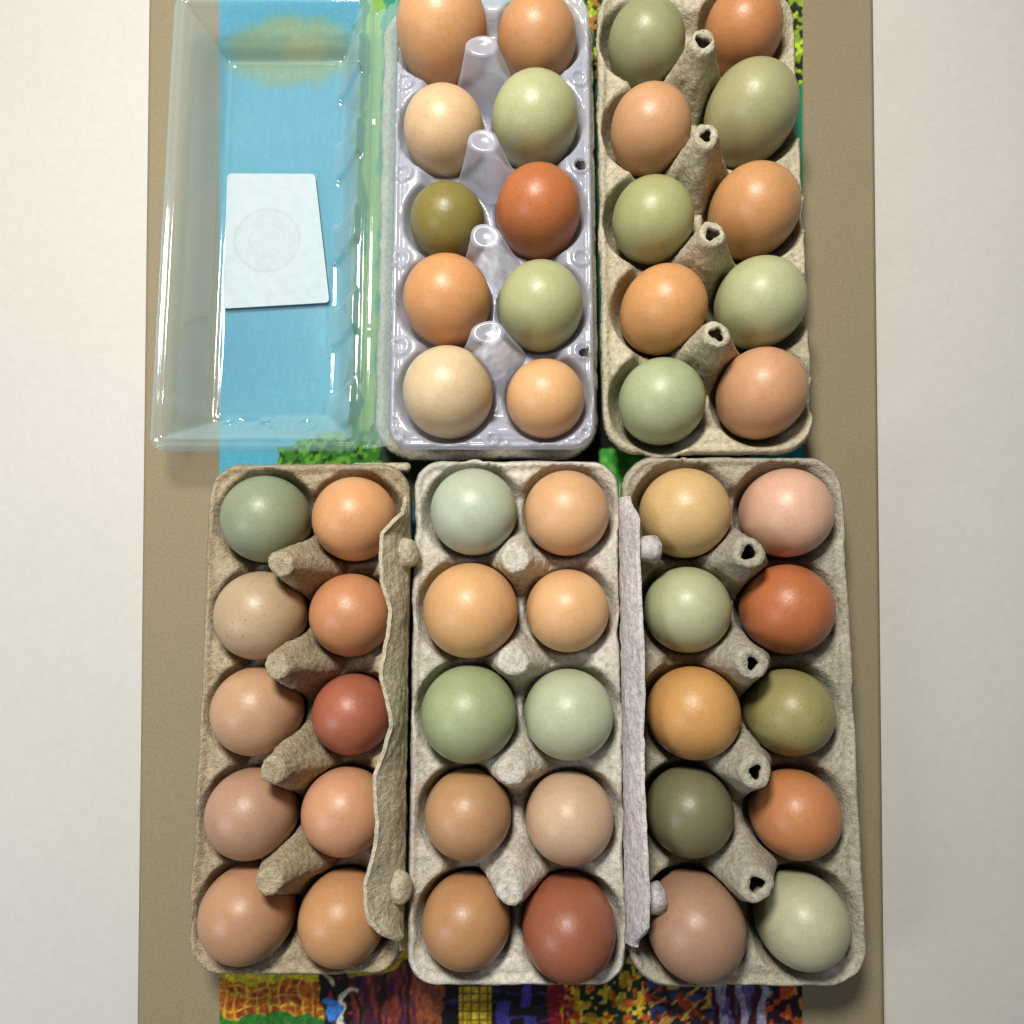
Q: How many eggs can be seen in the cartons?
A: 50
